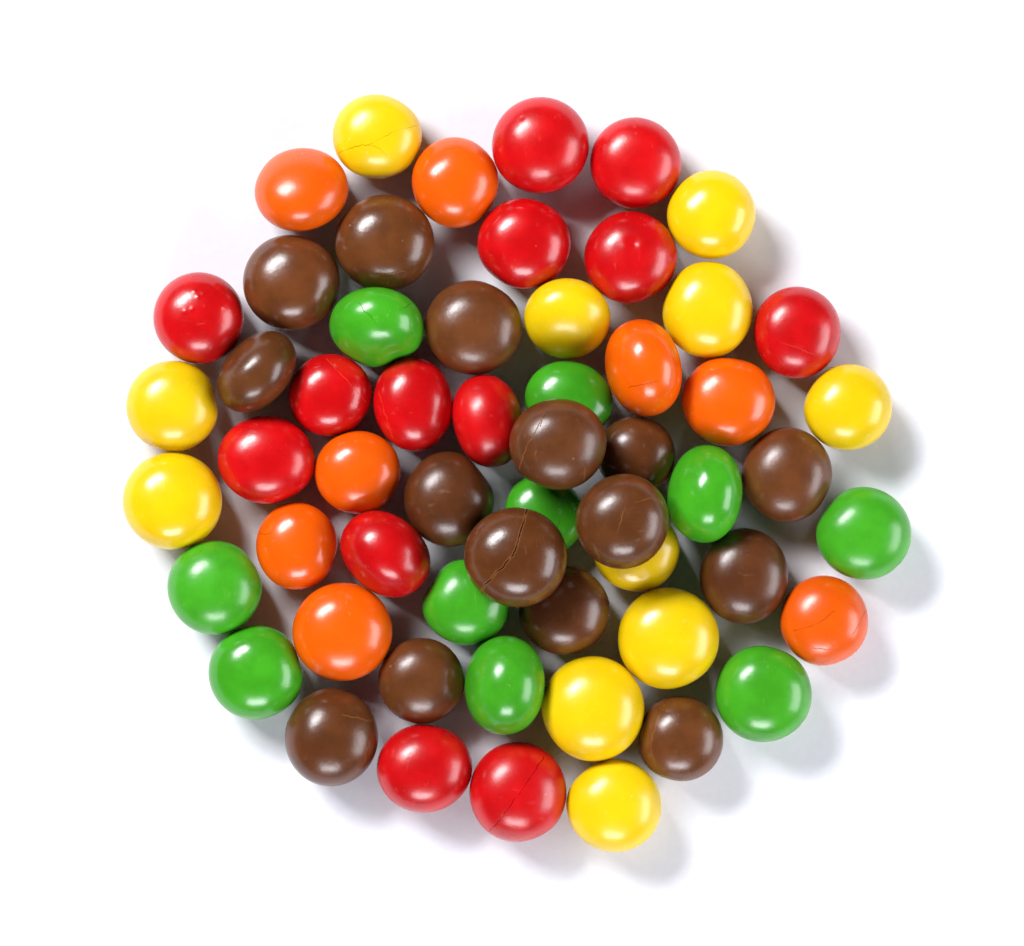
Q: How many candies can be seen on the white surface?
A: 57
